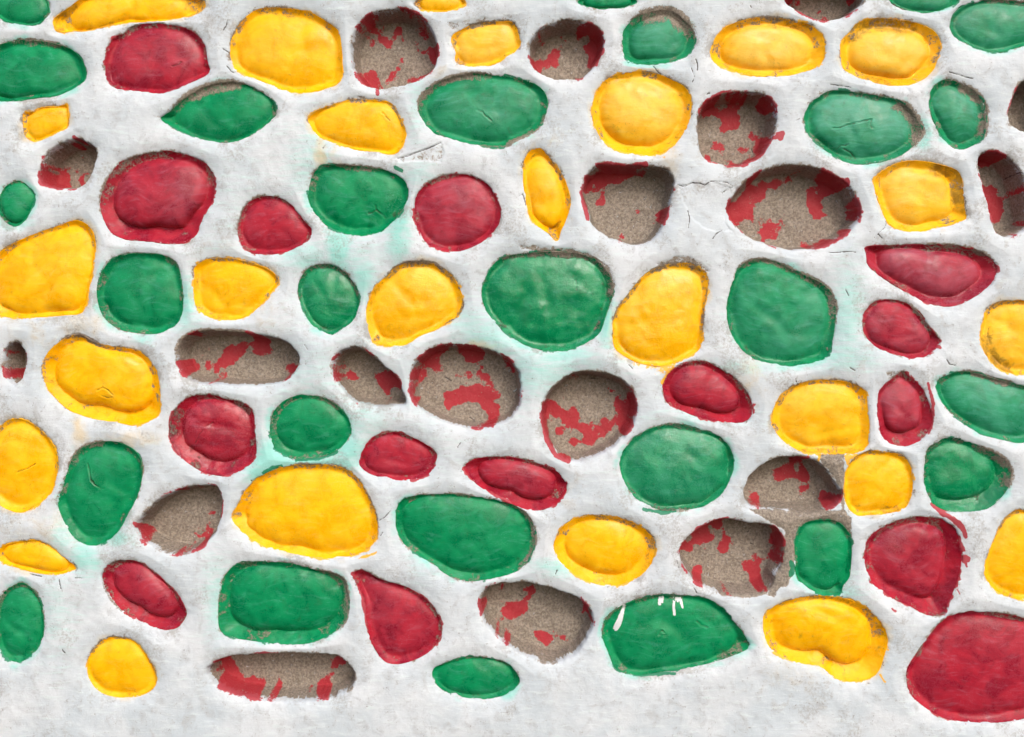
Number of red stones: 15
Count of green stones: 27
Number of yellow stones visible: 26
